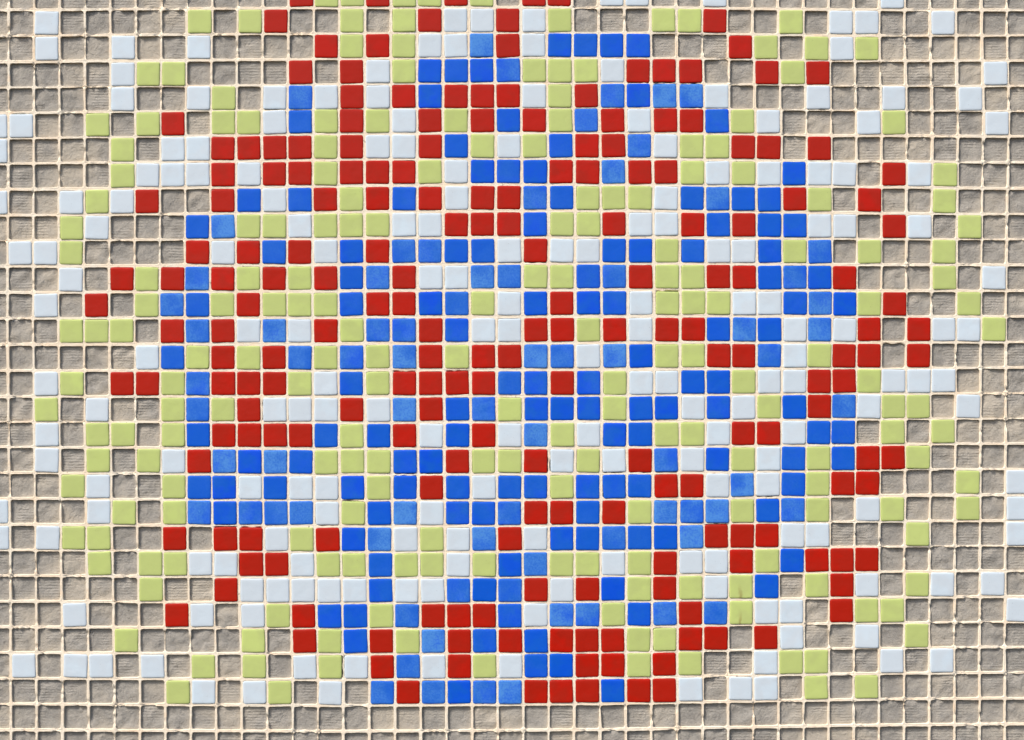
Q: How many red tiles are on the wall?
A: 200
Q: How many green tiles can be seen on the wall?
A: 200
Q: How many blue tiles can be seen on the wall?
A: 200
